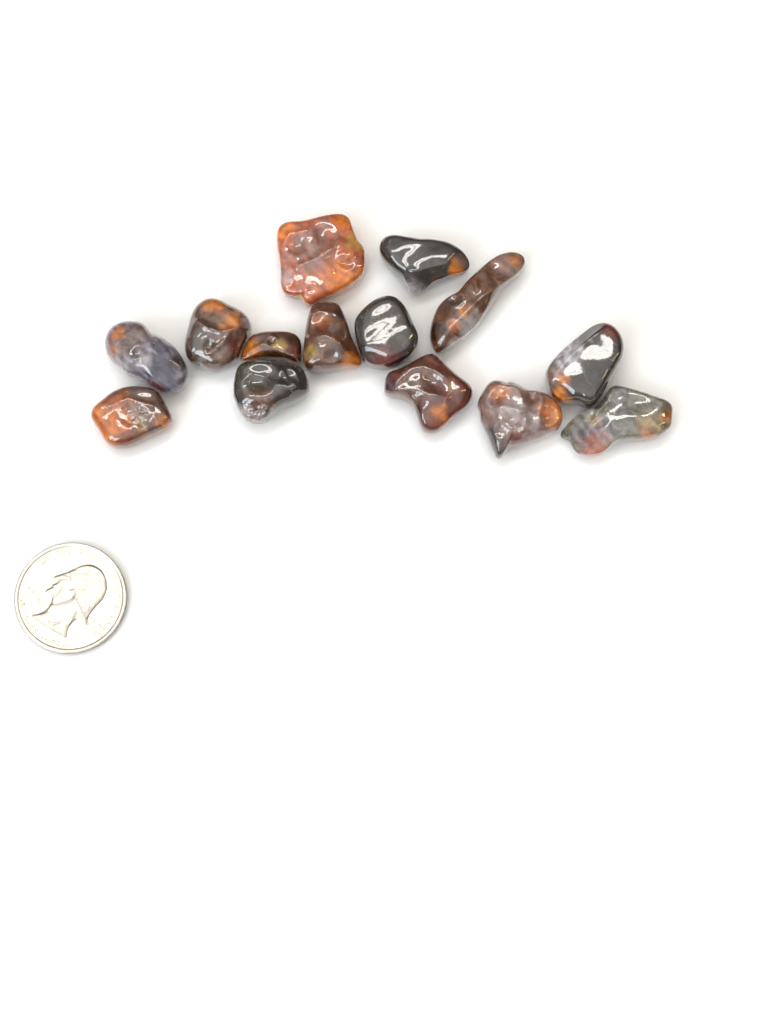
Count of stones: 14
